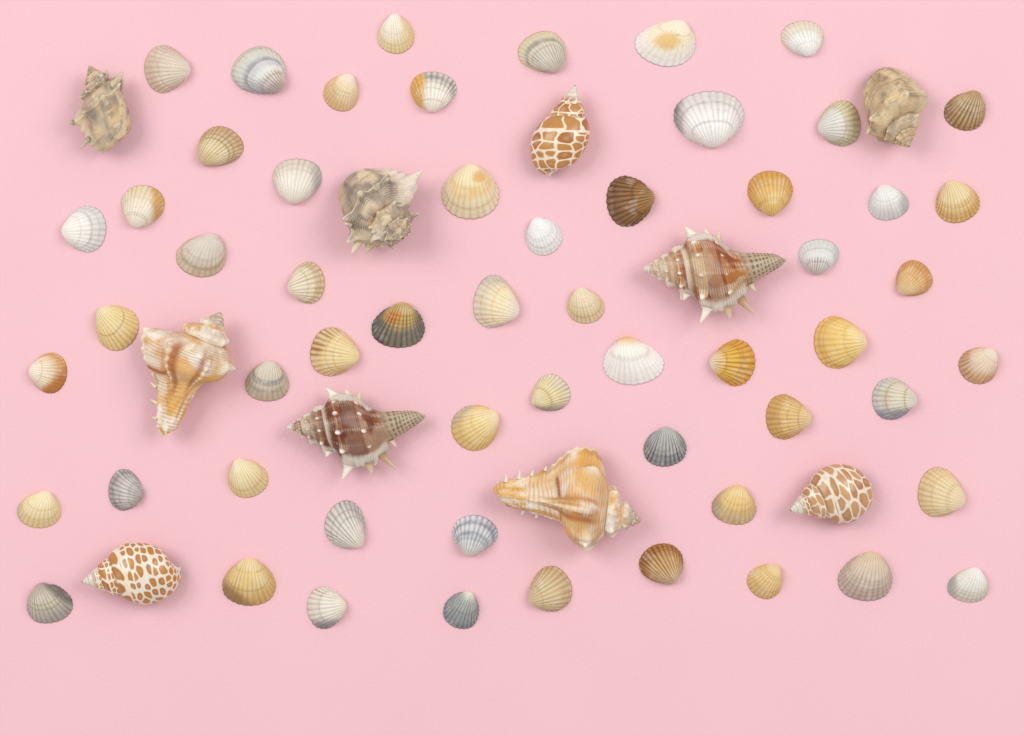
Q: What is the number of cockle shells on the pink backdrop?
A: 57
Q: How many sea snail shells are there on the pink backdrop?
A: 10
